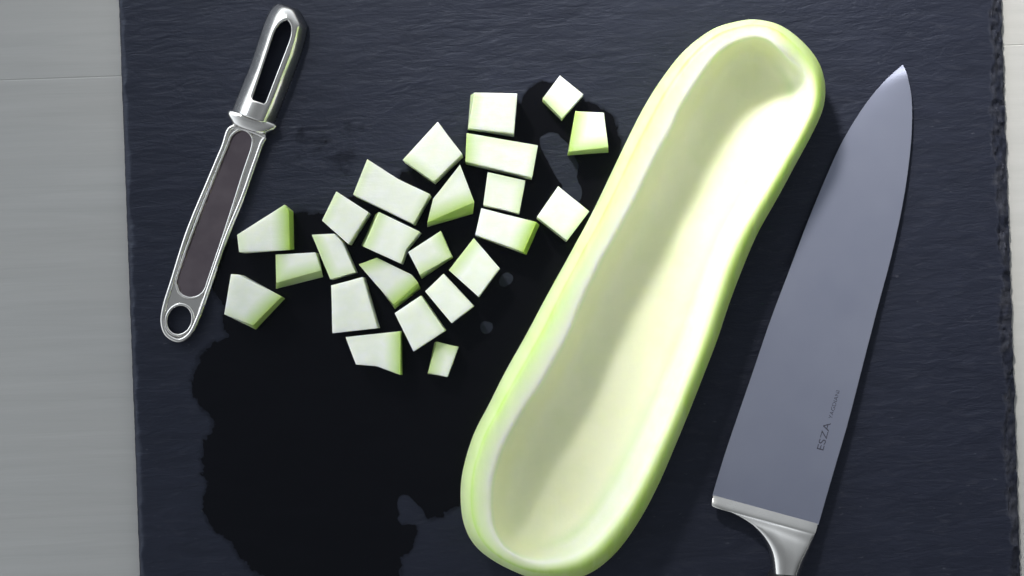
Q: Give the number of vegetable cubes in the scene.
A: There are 24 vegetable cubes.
